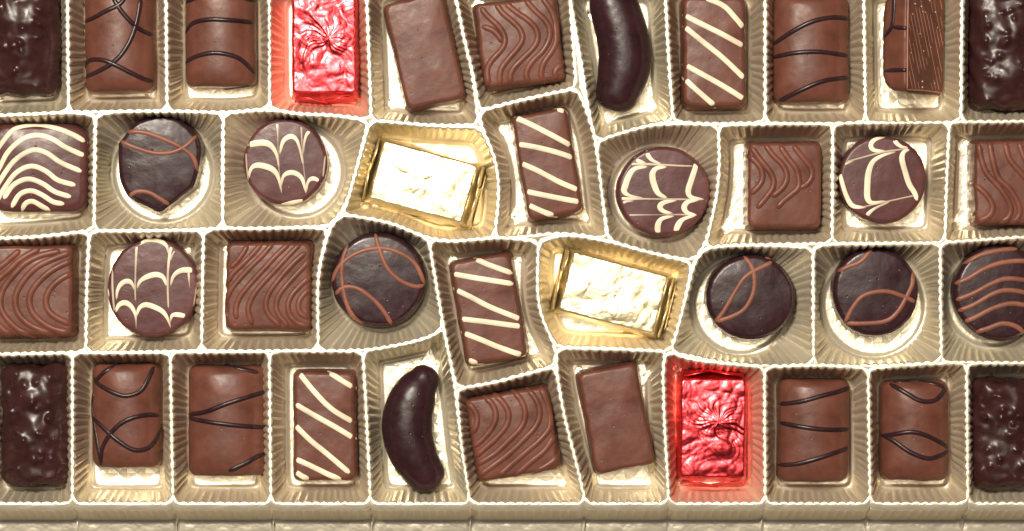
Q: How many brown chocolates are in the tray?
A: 36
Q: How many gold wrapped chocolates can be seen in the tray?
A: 2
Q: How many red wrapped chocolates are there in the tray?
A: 2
